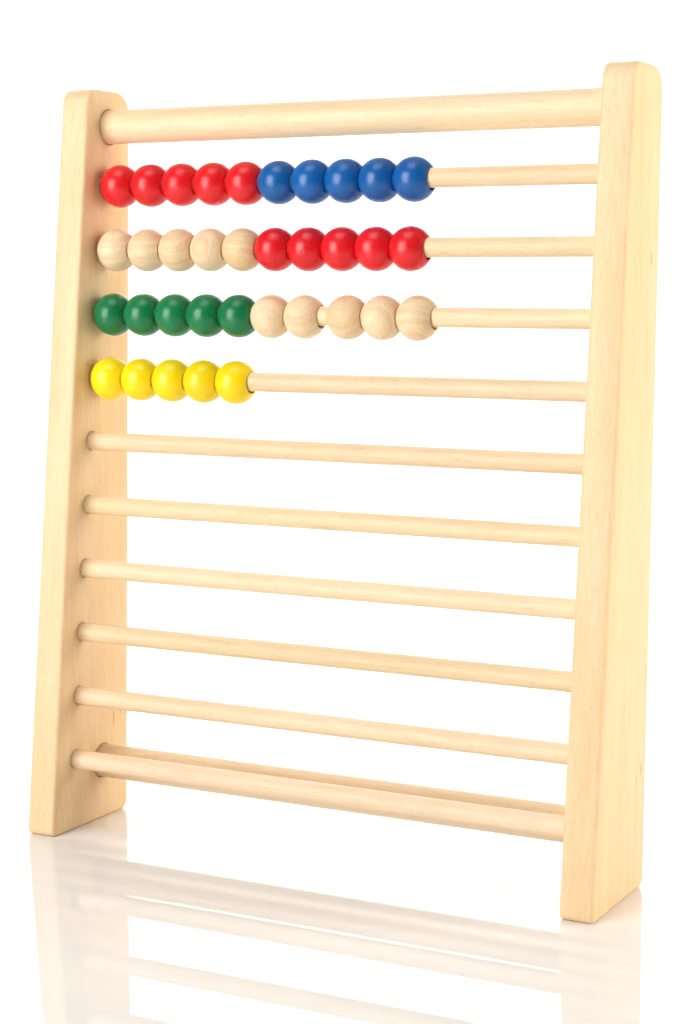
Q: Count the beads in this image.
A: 35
